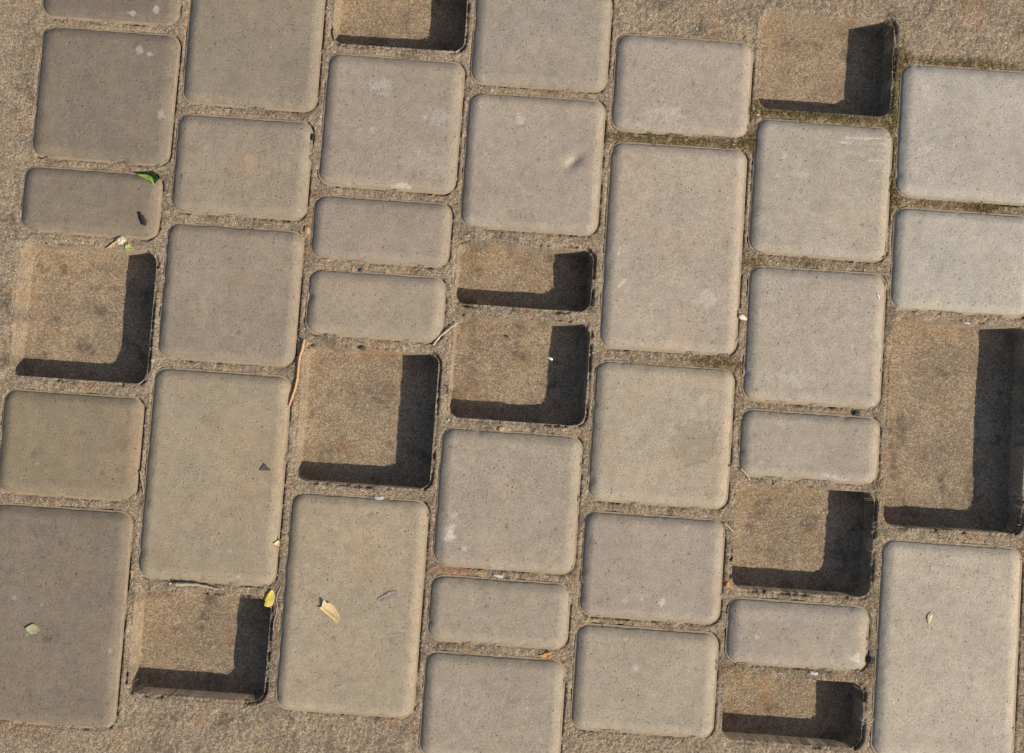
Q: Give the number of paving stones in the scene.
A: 30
